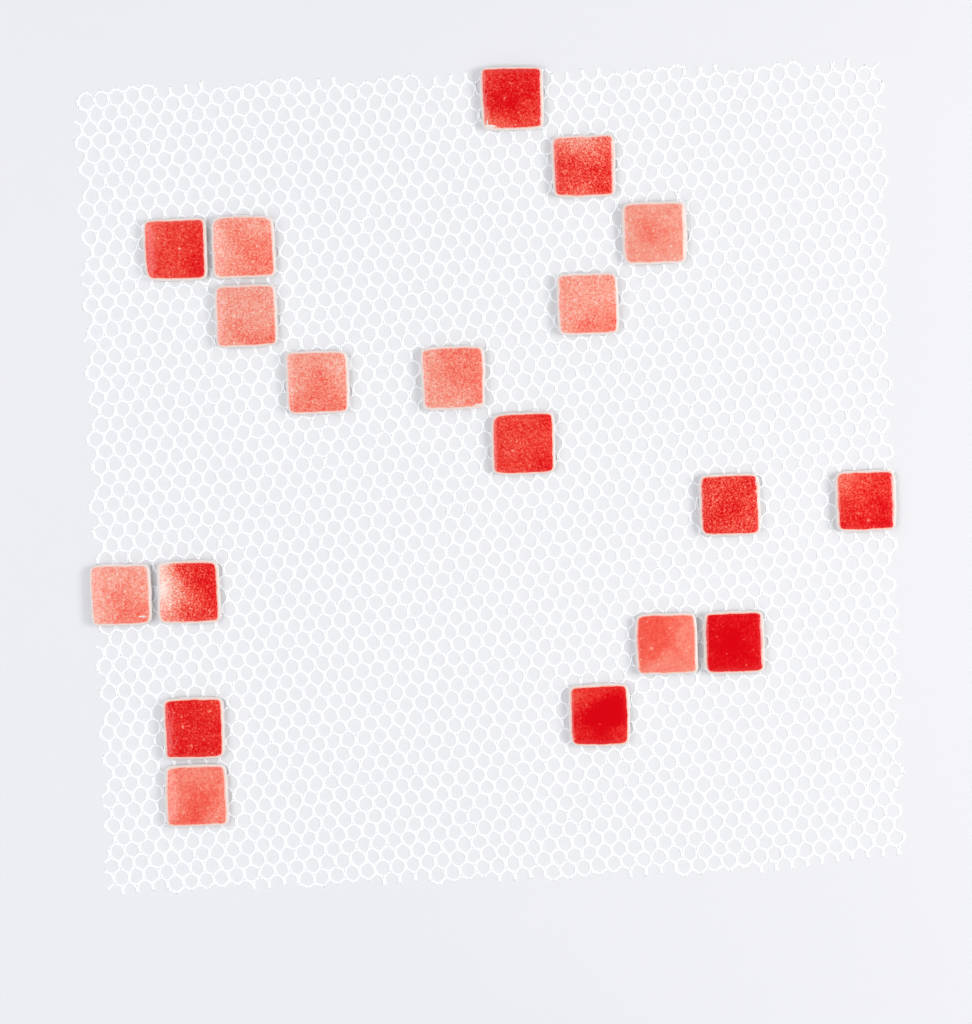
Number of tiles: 19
